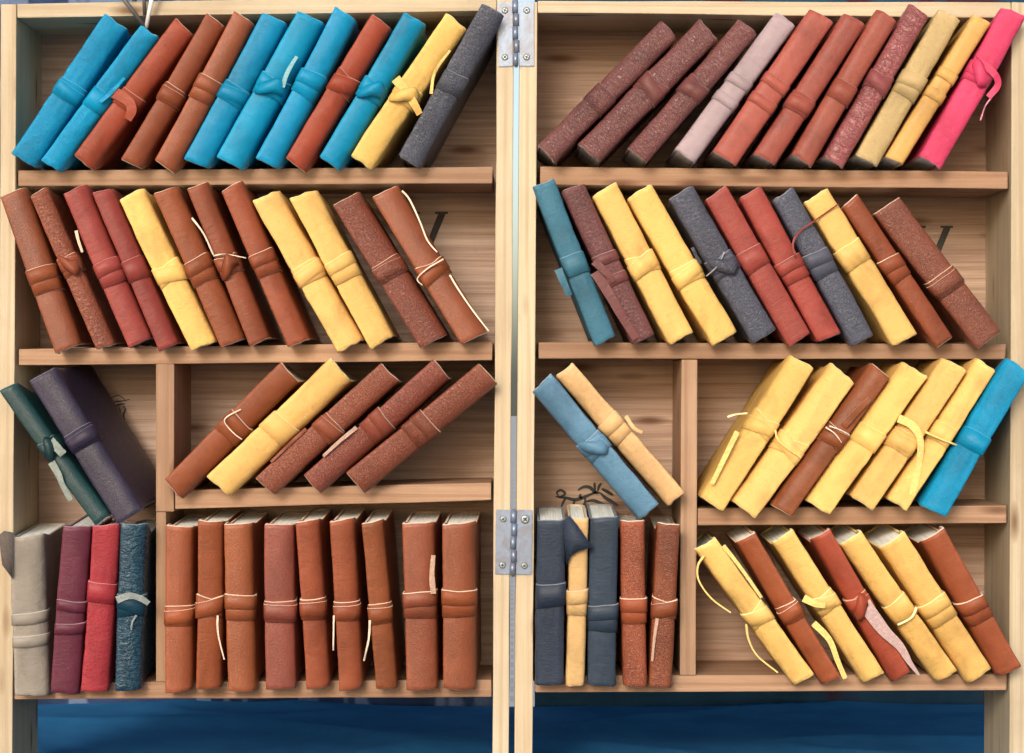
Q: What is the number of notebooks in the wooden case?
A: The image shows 87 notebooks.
